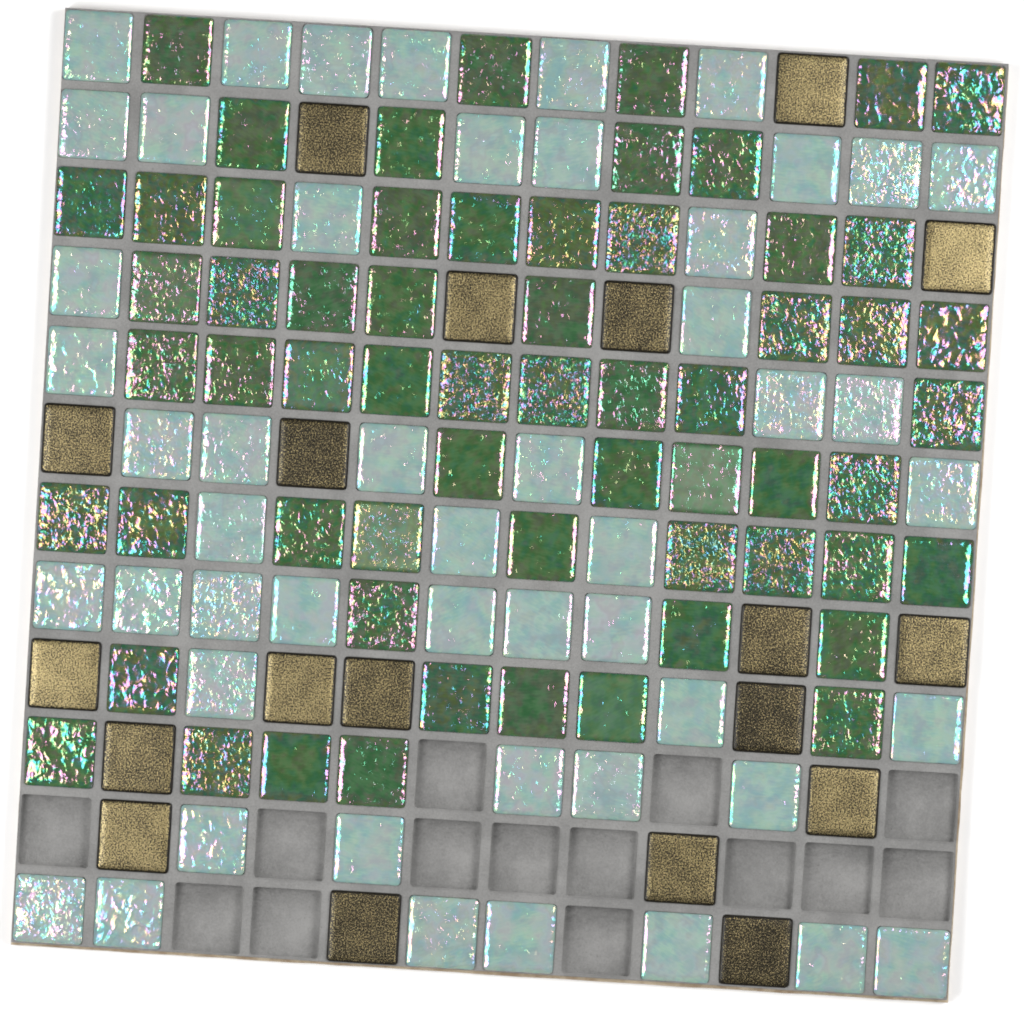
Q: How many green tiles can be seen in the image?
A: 61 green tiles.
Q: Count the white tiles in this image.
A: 50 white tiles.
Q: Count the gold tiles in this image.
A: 19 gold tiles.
